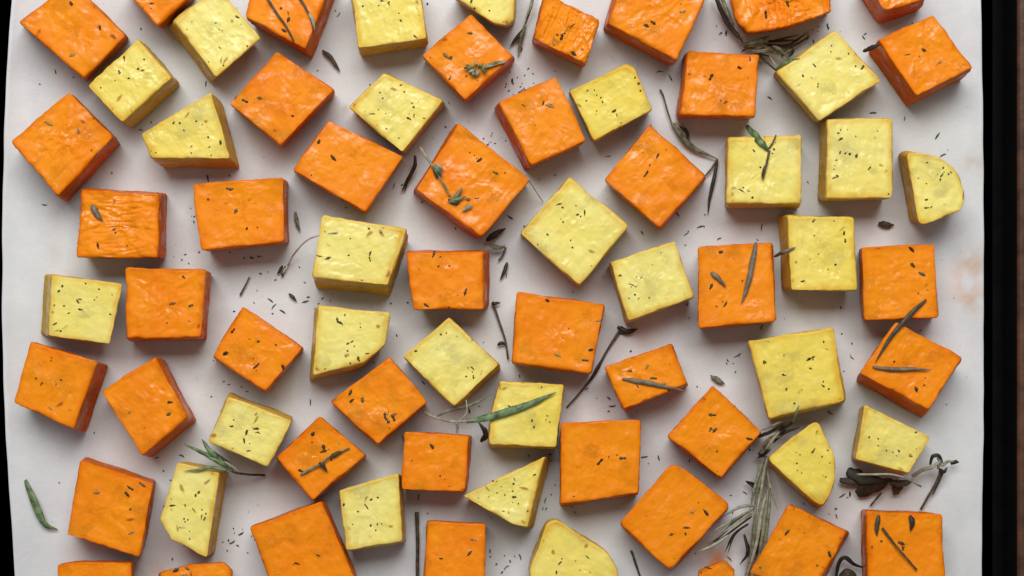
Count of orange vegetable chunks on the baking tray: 42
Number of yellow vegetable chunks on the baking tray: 27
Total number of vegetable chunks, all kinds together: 69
